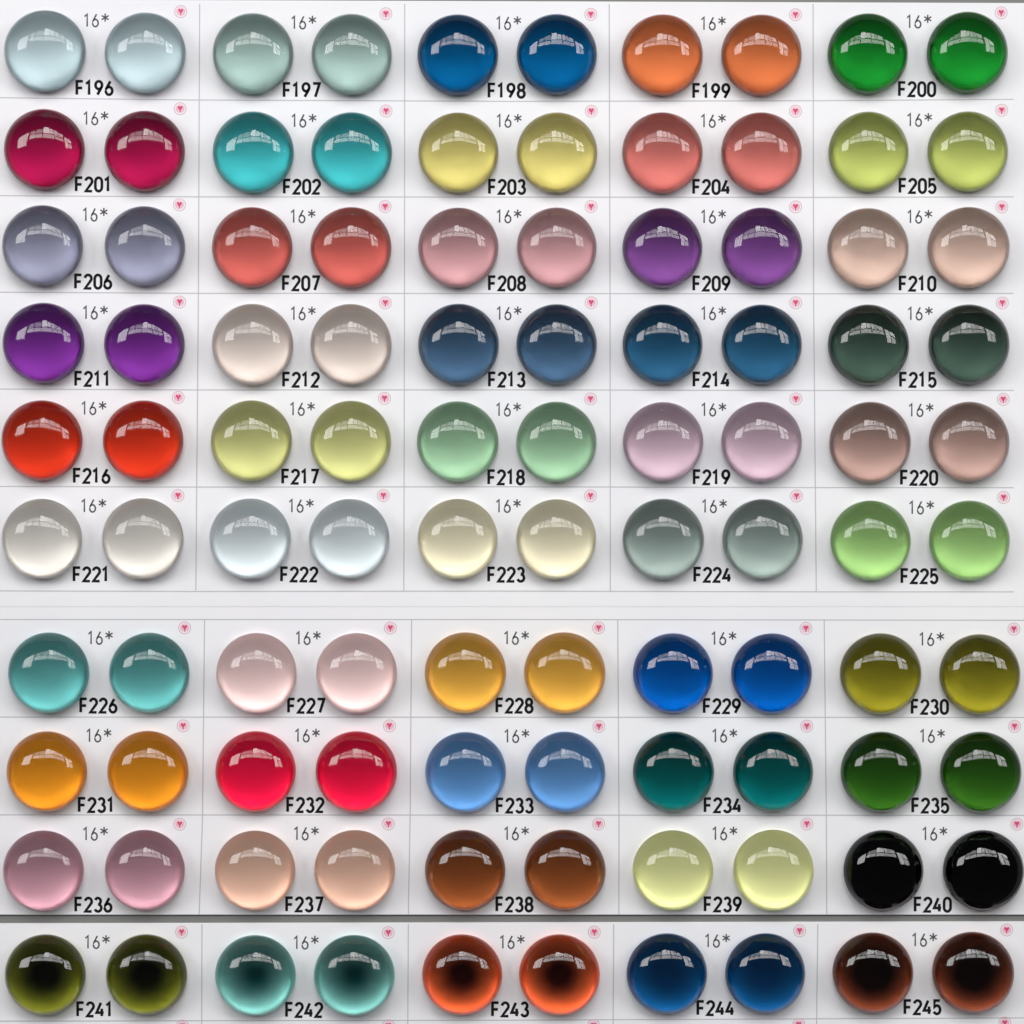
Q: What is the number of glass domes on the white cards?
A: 100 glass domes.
